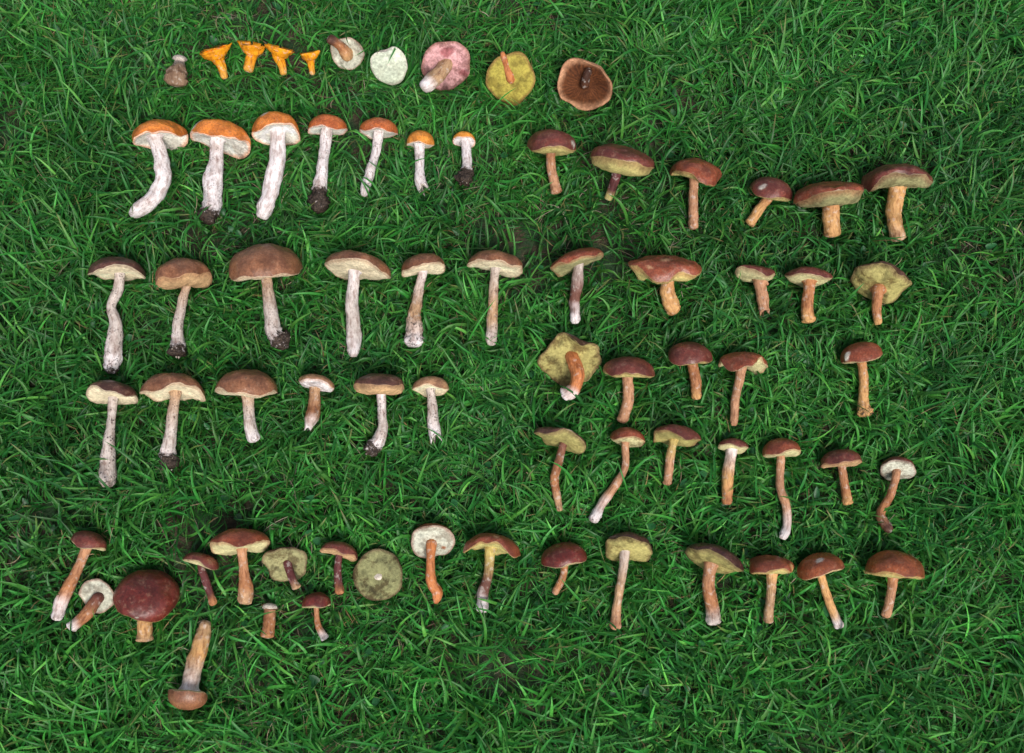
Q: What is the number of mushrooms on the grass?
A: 71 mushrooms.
